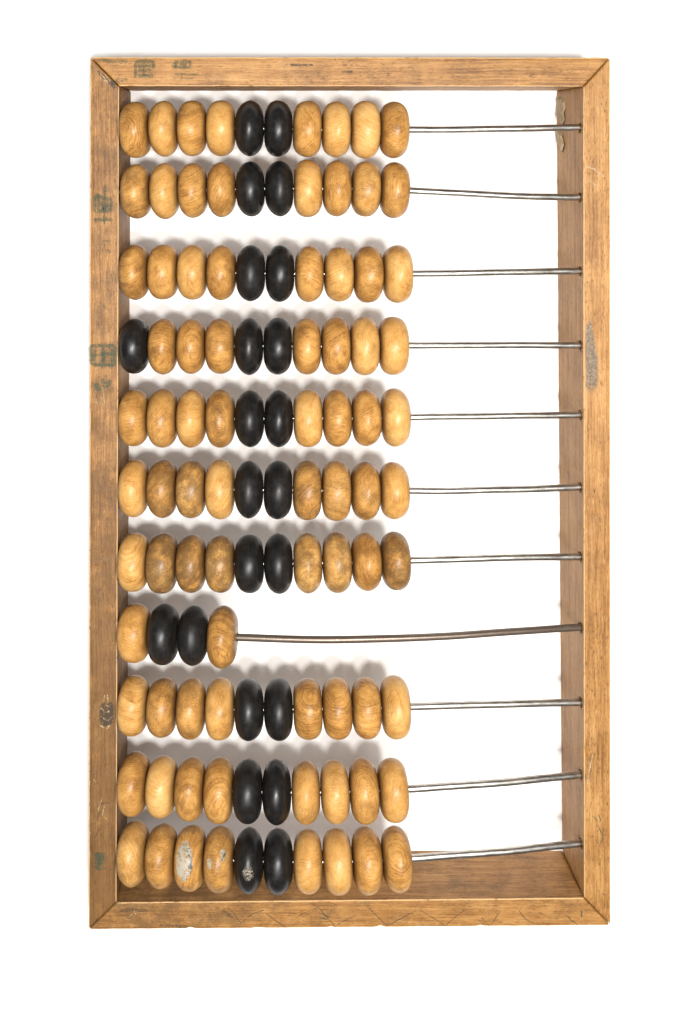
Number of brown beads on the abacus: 81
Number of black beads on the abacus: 23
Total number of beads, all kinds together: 104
